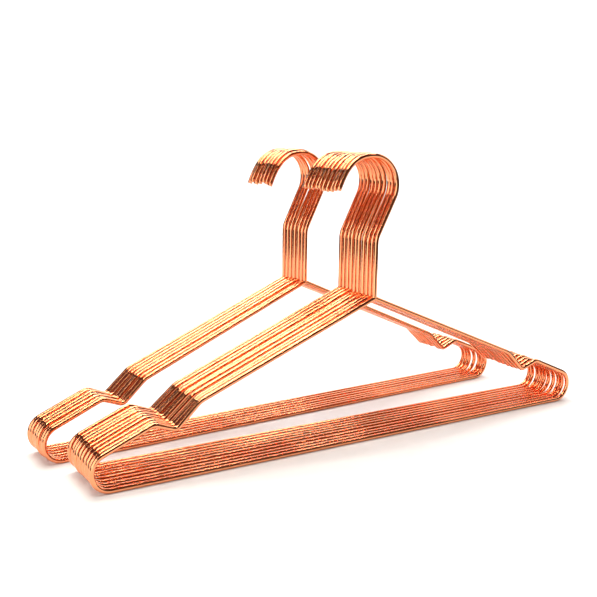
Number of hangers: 17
